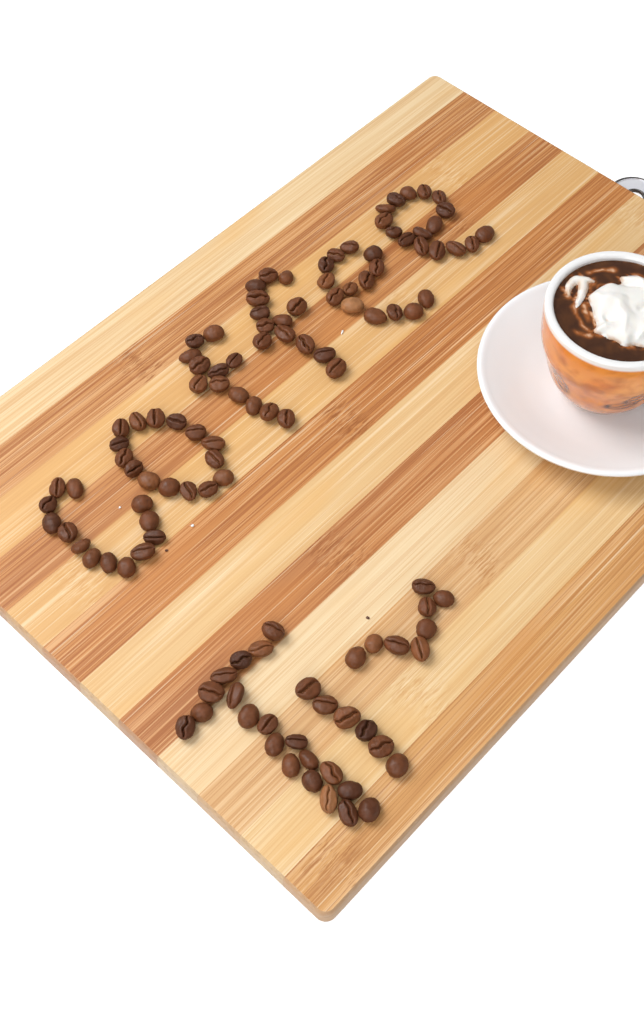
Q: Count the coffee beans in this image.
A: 117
